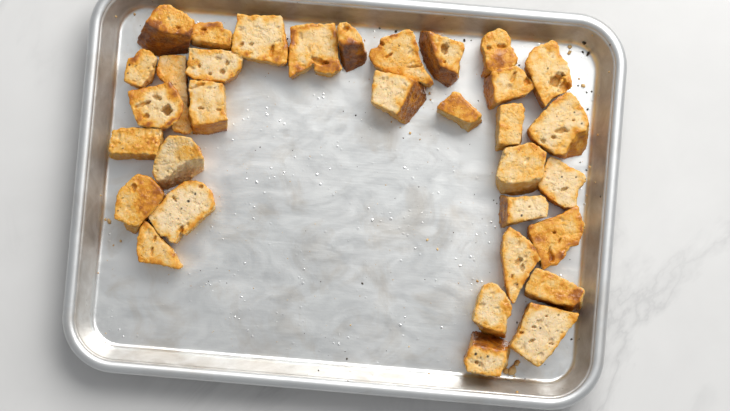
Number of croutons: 33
